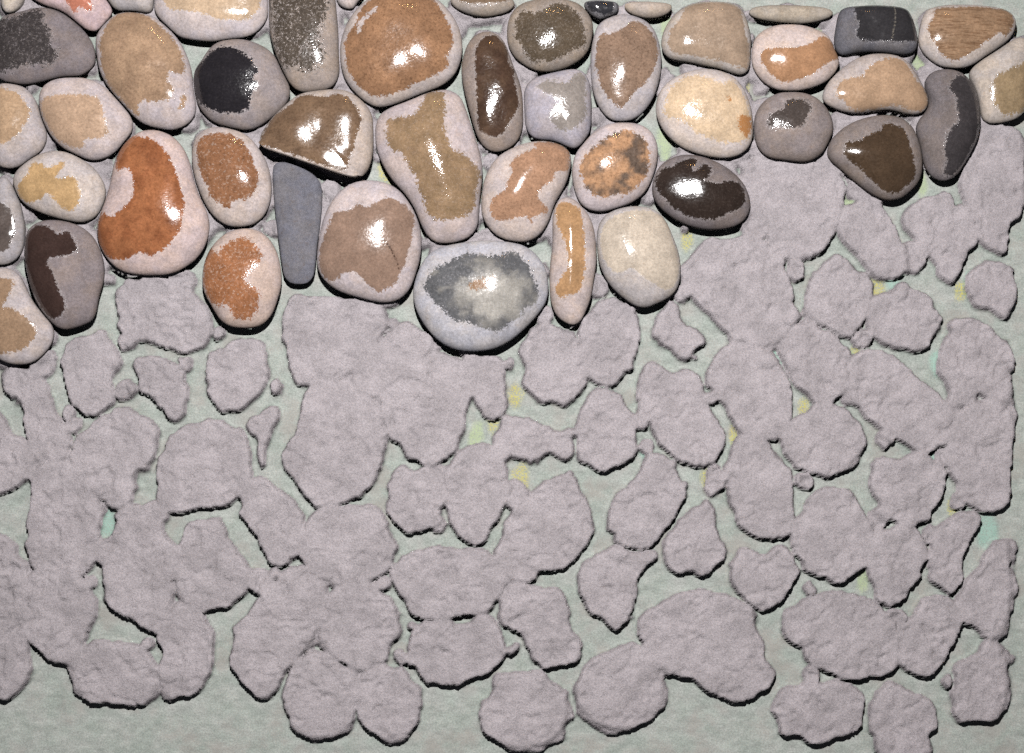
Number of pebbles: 47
